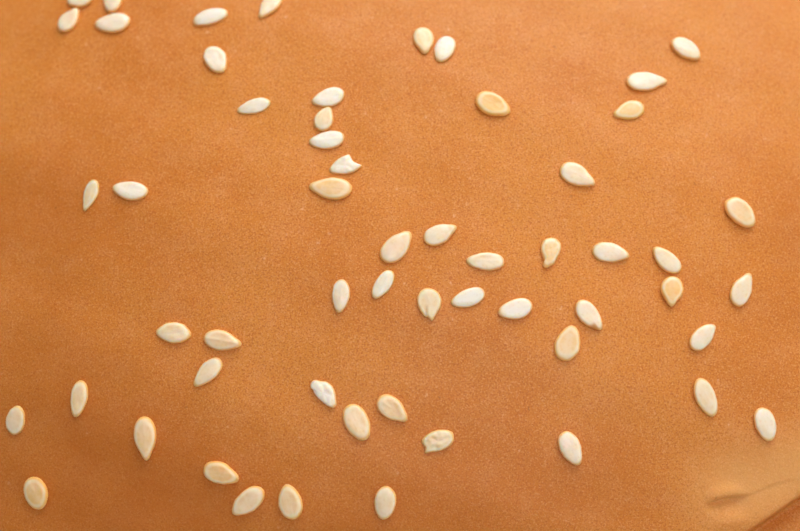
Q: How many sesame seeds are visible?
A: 57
